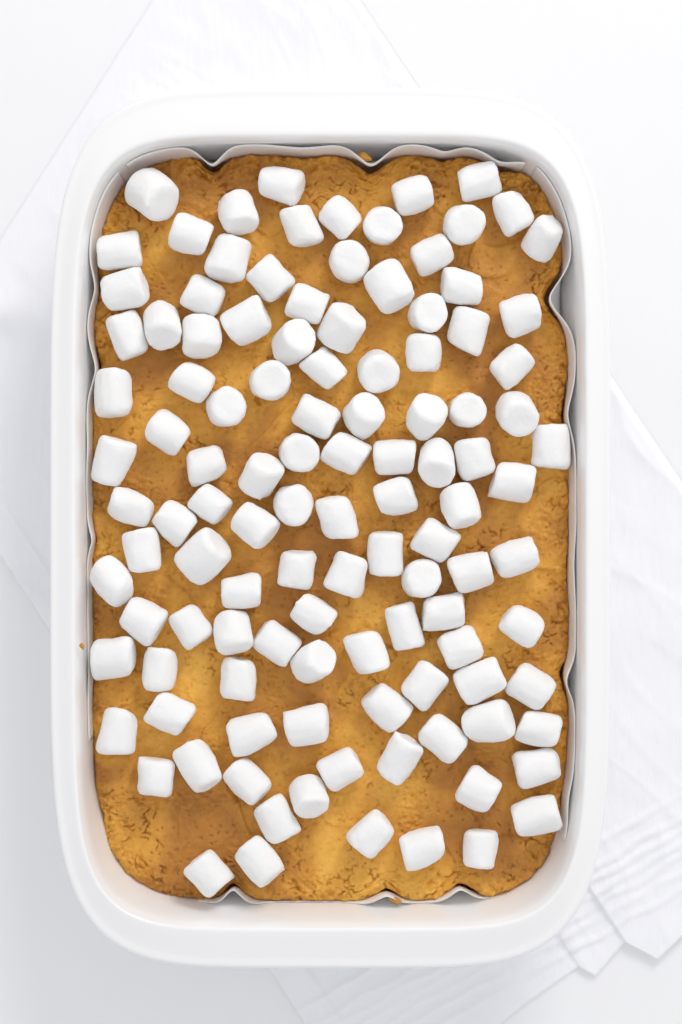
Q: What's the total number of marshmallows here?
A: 114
